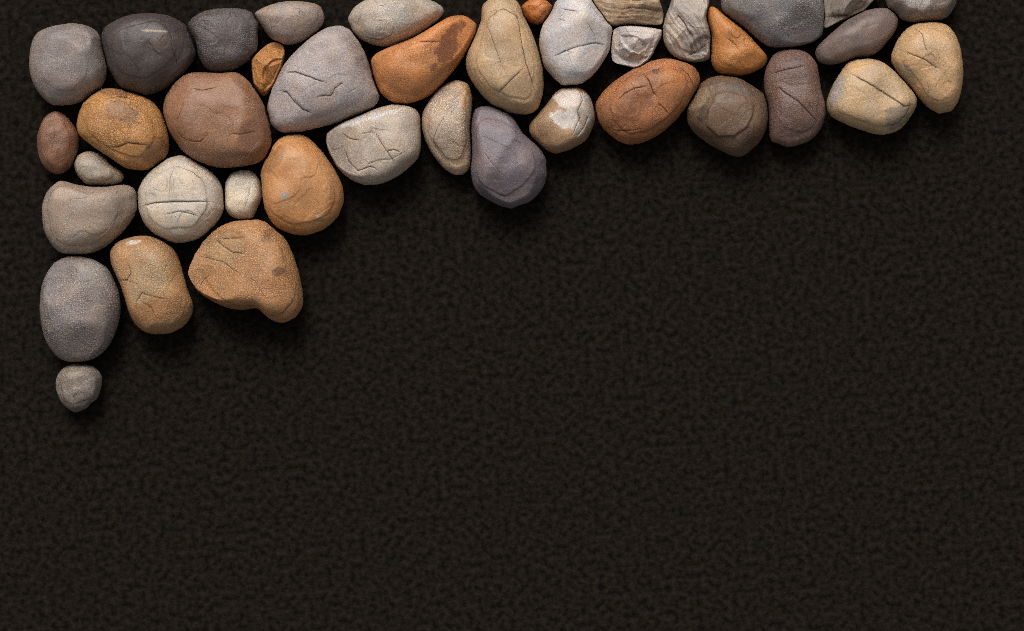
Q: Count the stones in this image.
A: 40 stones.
